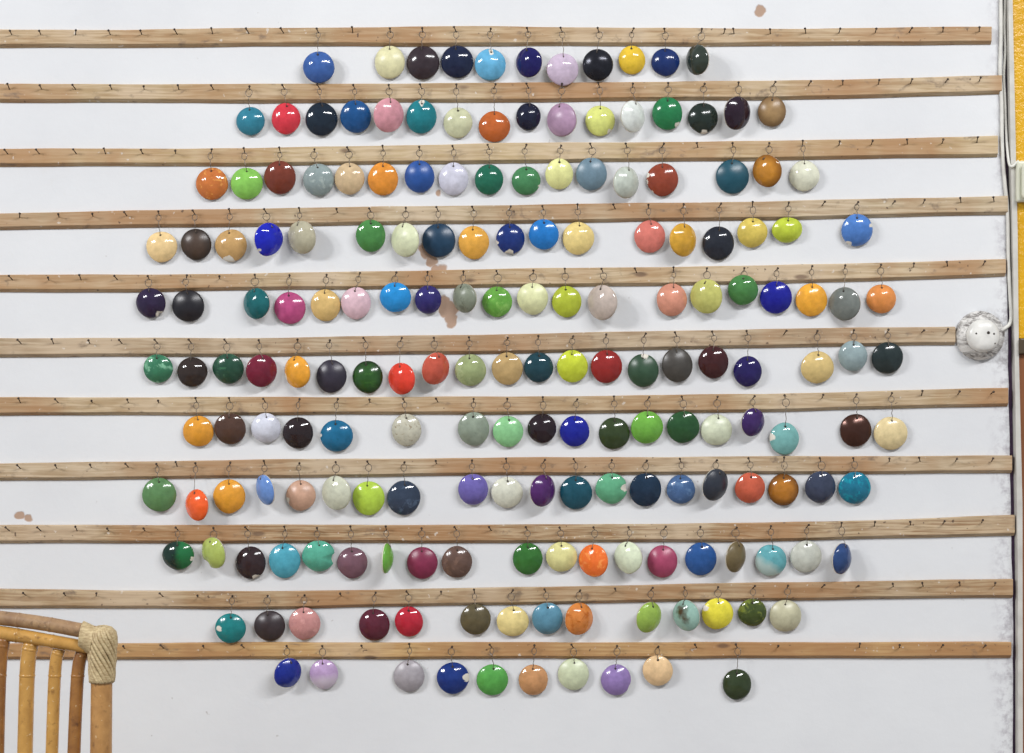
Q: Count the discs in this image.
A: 184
